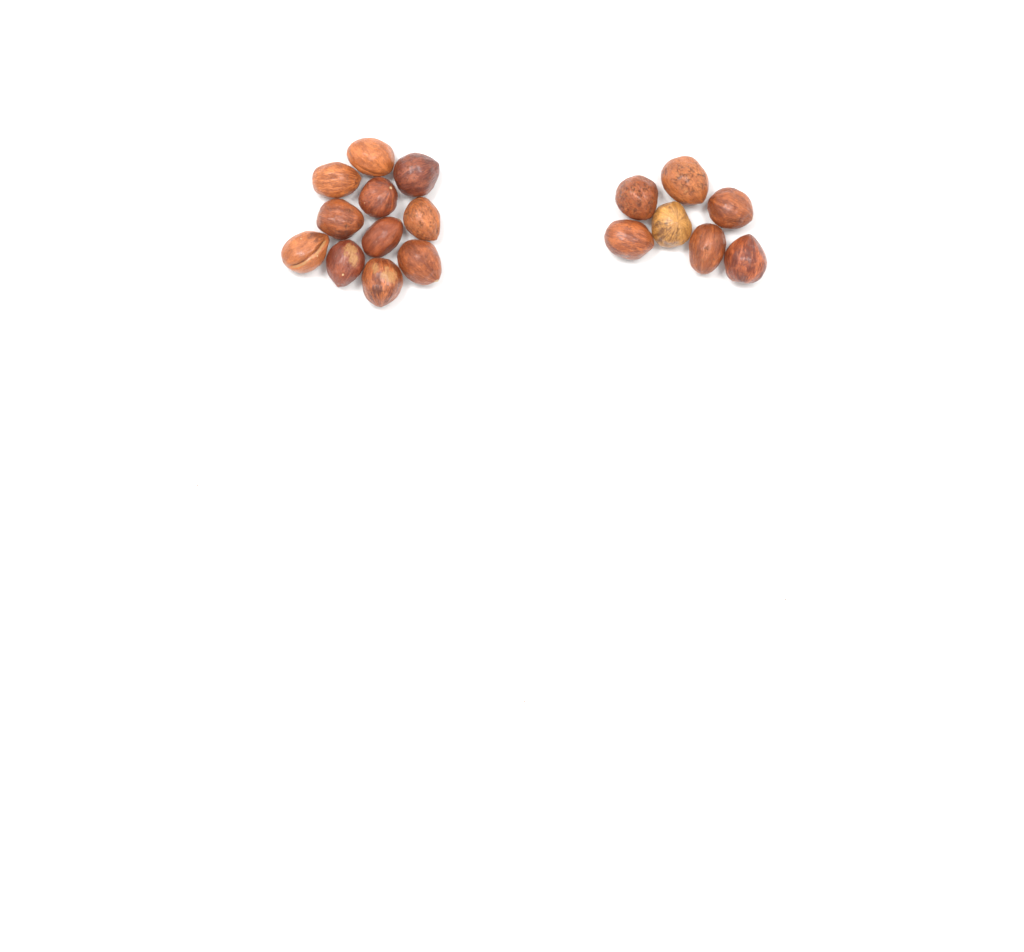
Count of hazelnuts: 18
